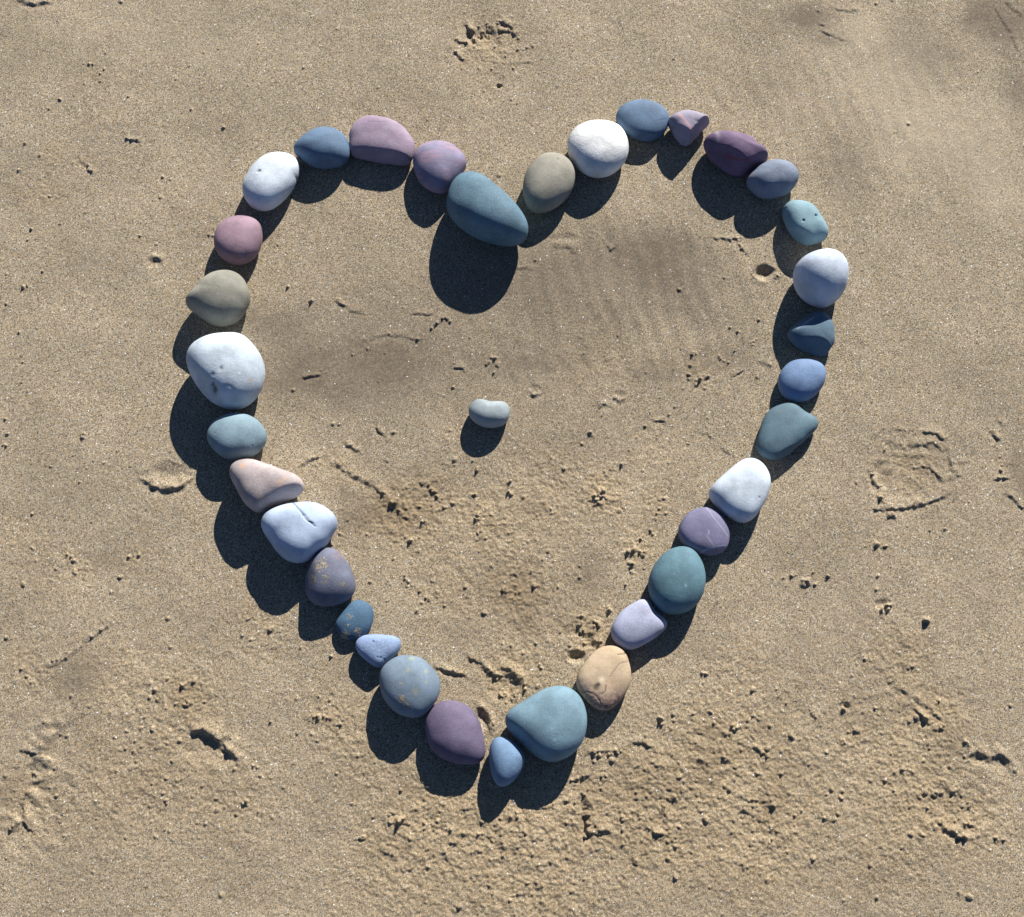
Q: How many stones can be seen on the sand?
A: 35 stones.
